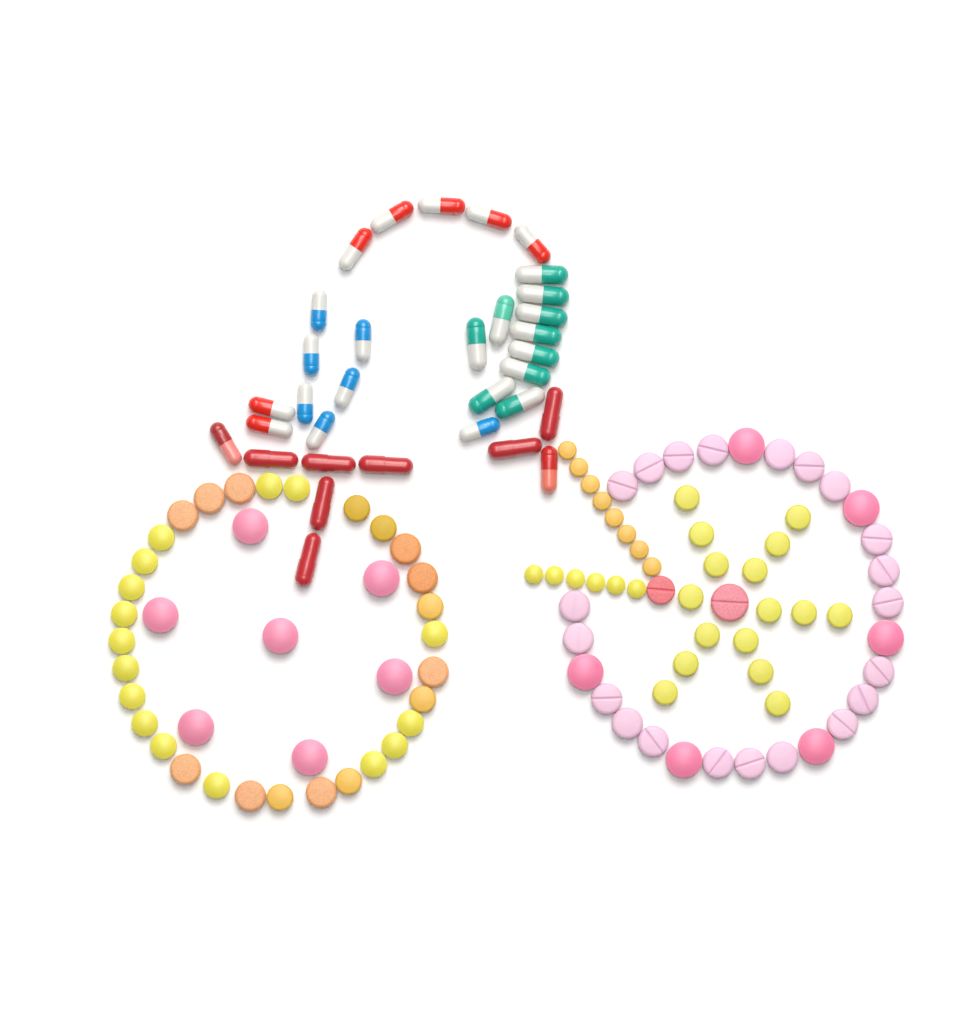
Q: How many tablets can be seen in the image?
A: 97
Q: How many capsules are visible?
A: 33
